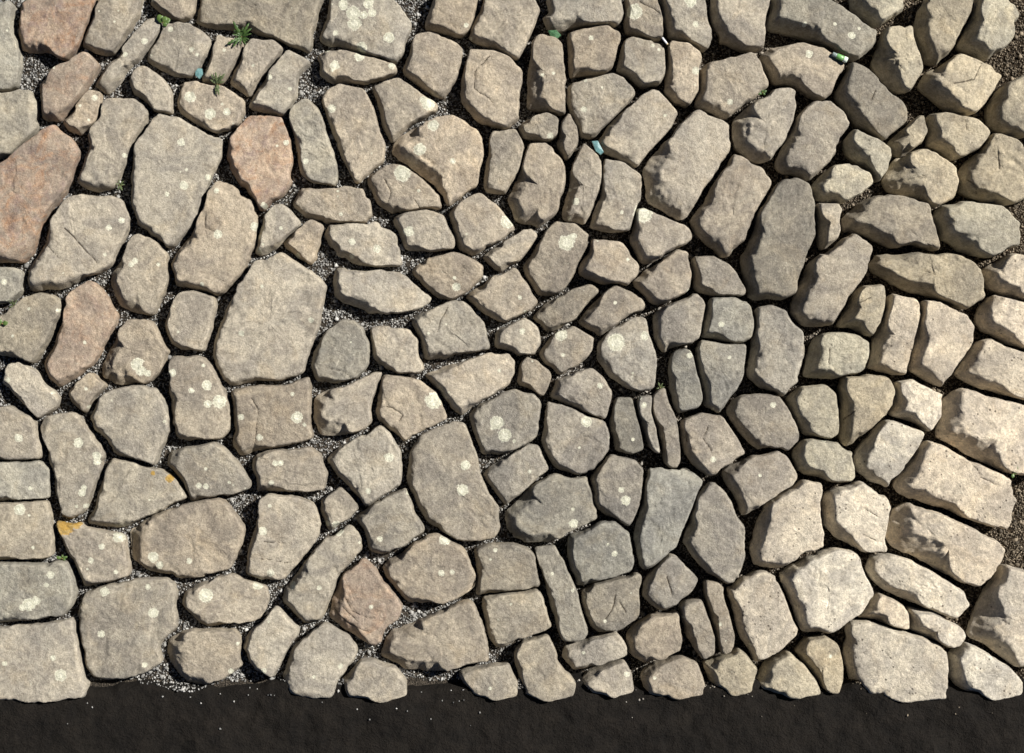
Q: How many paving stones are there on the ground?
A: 200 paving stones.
